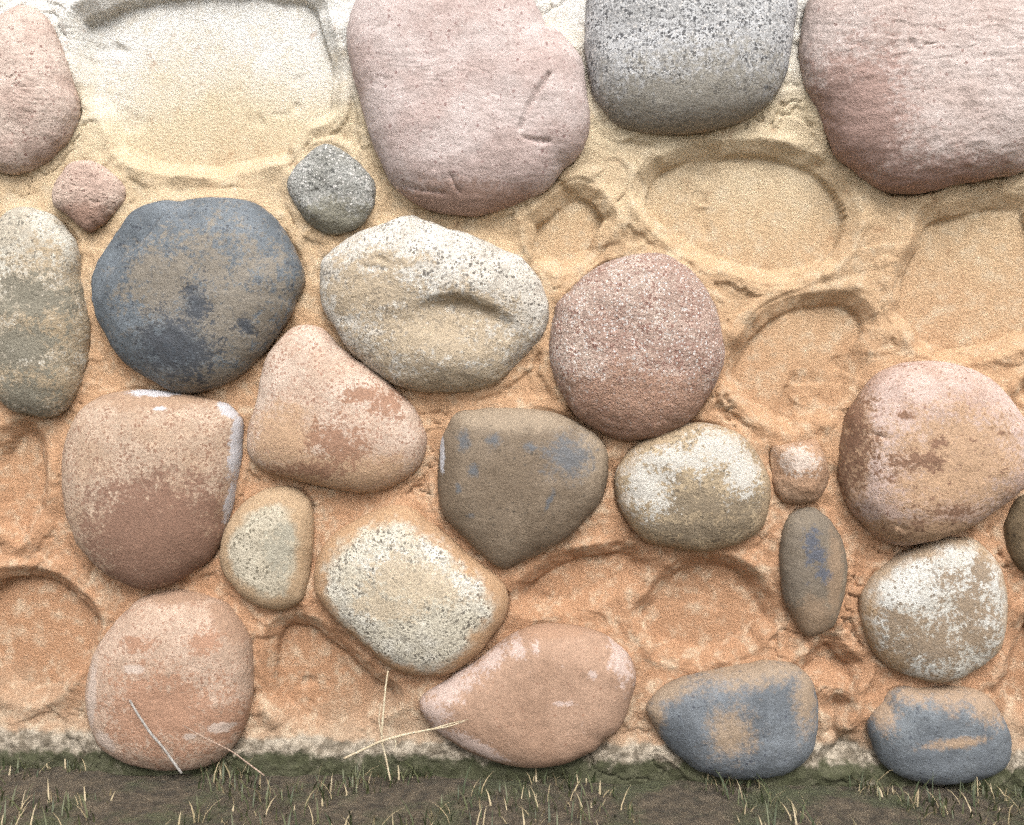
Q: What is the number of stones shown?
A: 25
